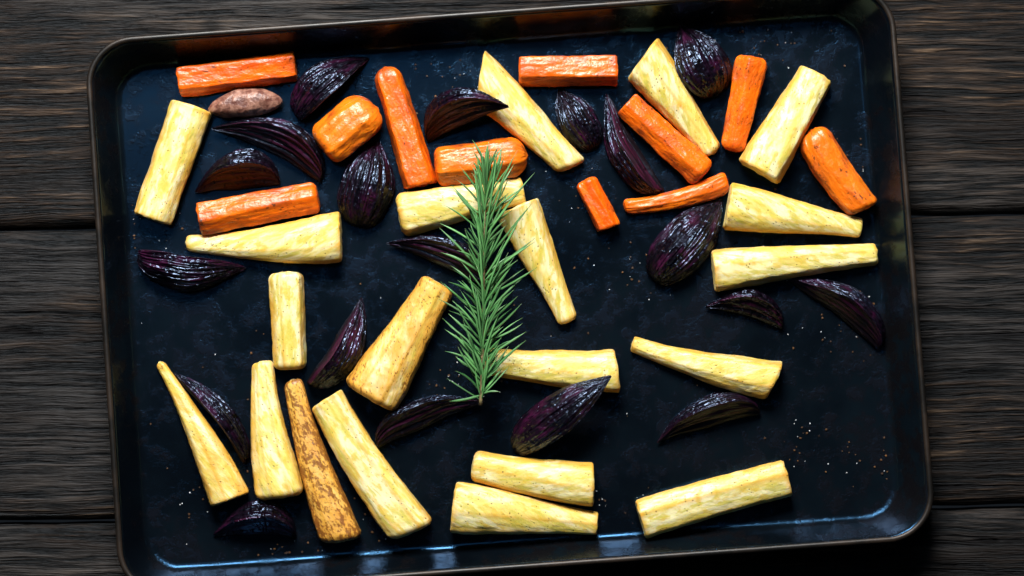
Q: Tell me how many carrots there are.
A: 11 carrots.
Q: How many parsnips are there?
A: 20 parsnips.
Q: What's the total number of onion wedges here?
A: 19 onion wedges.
